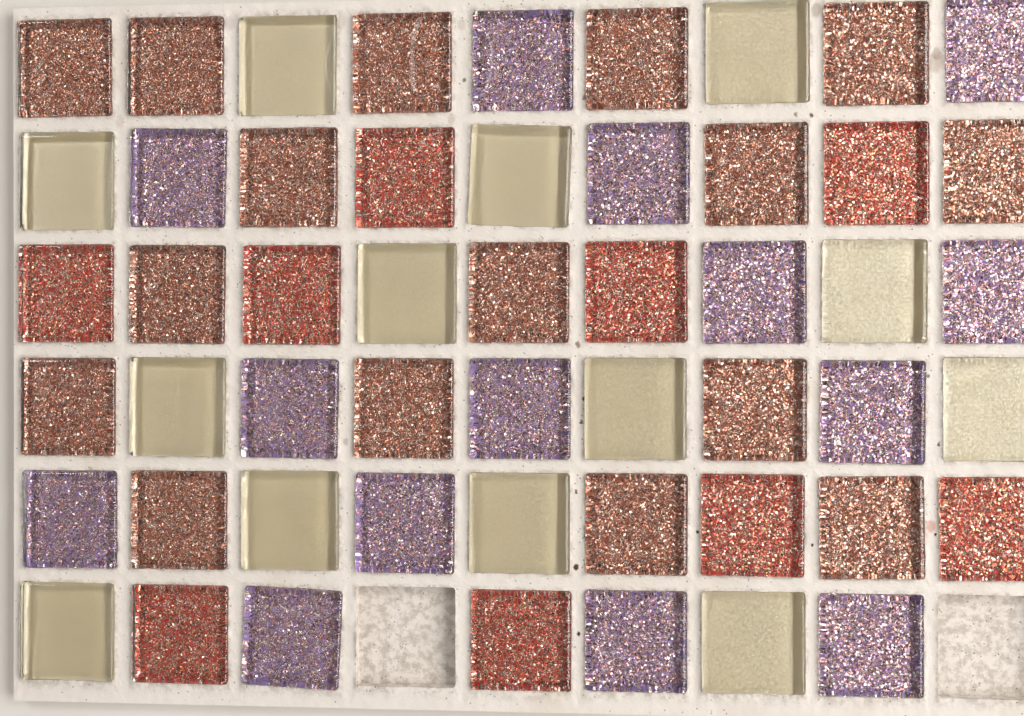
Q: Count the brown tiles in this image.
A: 16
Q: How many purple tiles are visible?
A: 14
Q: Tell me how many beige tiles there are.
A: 13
